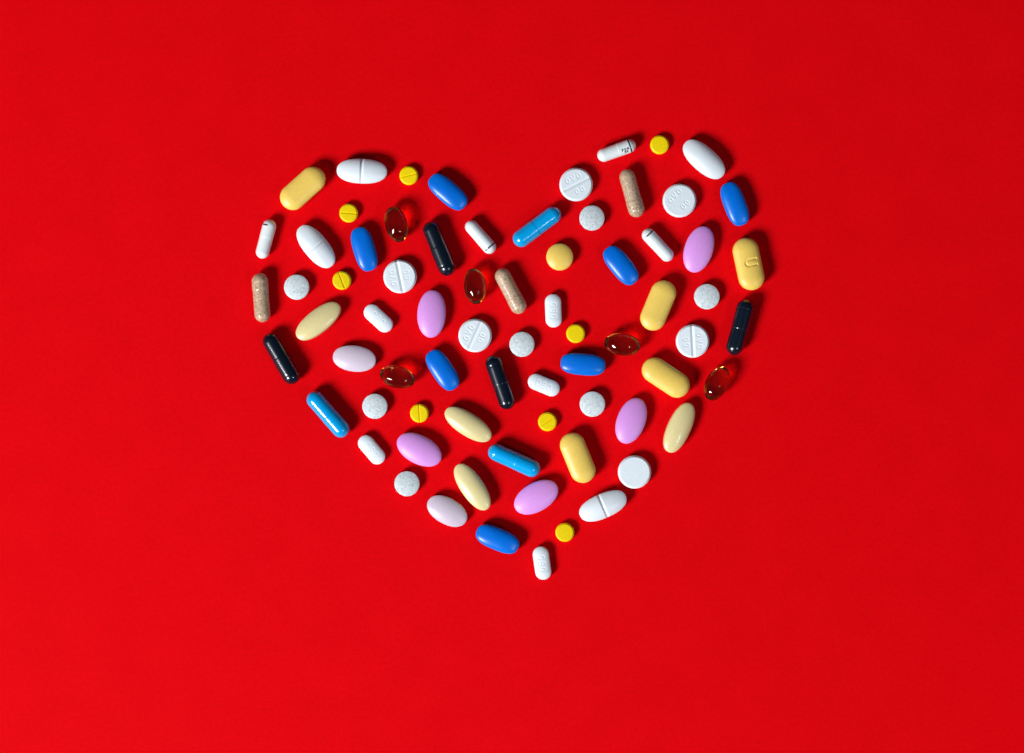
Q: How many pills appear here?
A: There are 73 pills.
